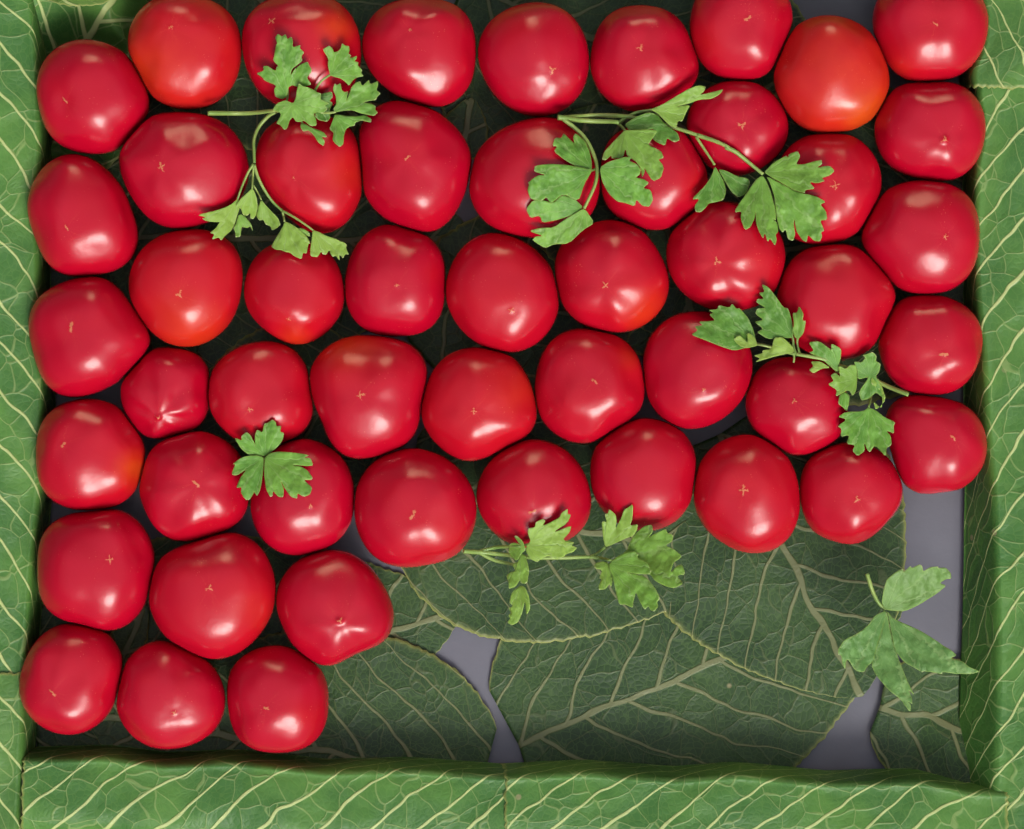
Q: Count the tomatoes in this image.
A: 50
